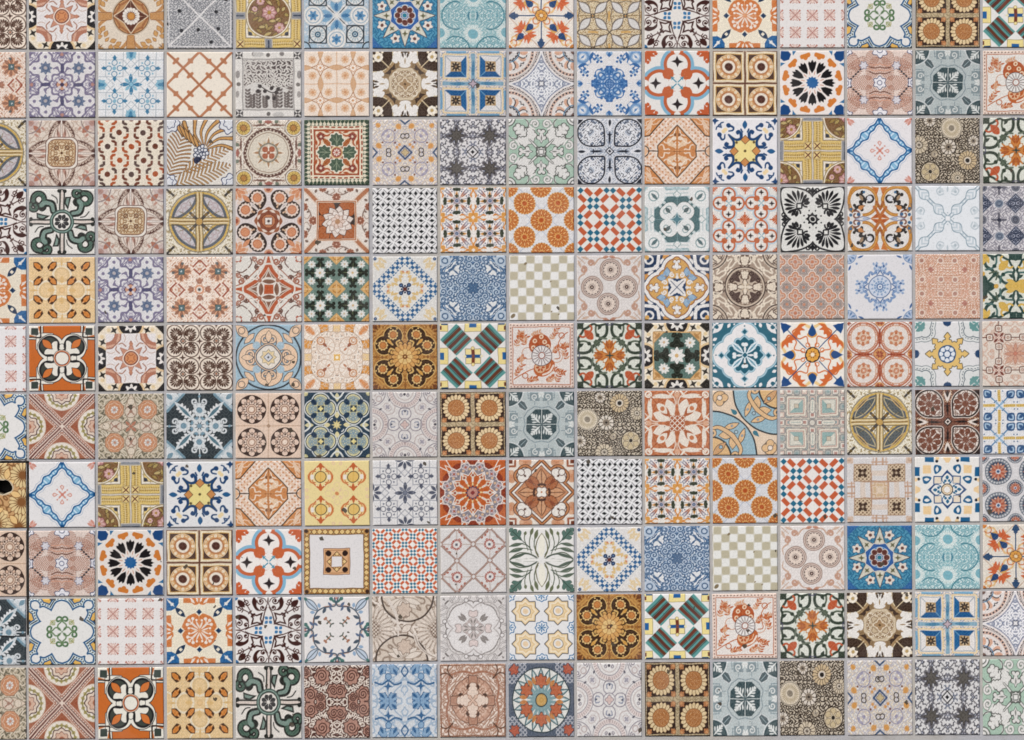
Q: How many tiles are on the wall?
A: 176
